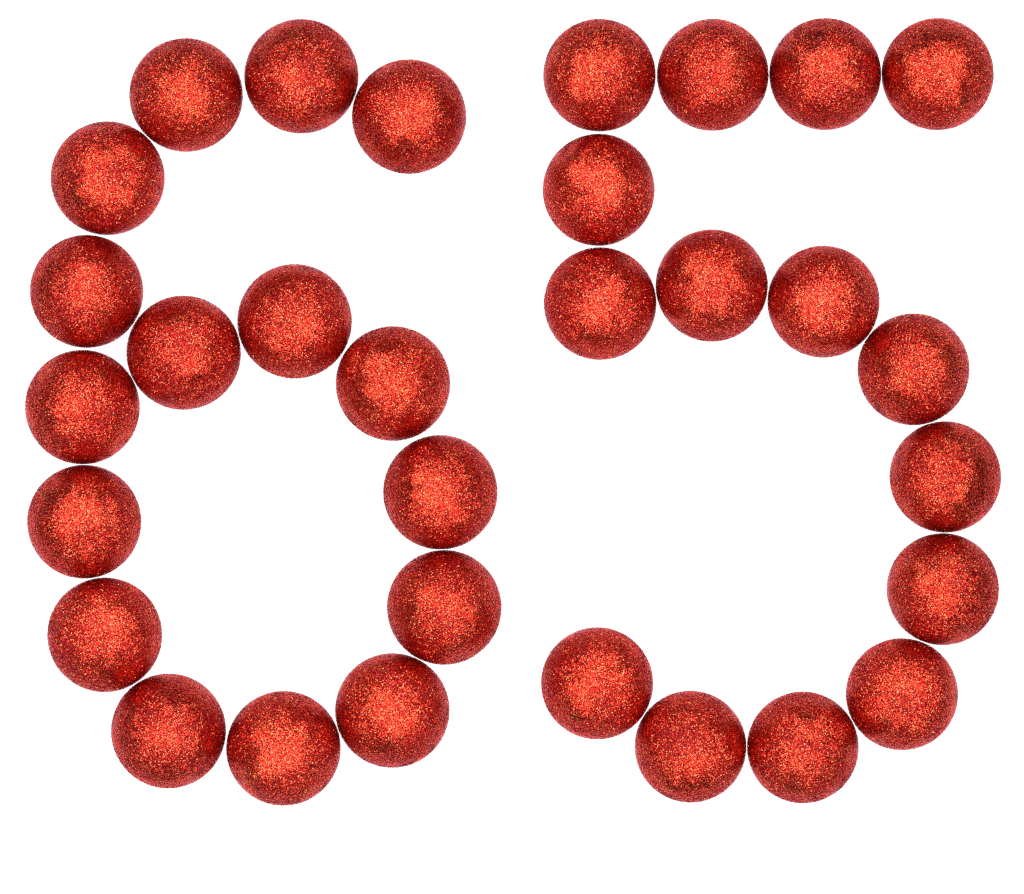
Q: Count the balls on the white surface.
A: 31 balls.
